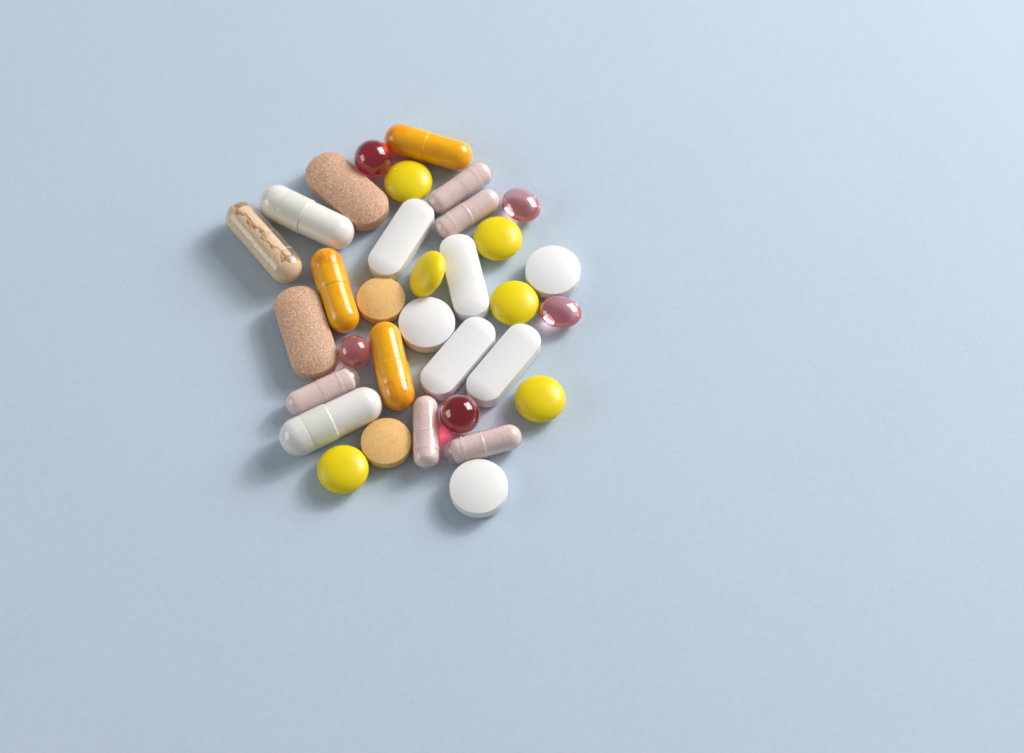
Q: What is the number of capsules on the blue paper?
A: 11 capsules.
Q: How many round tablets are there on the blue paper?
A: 11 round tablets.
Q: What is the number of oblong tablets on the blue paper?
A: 6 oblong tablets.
